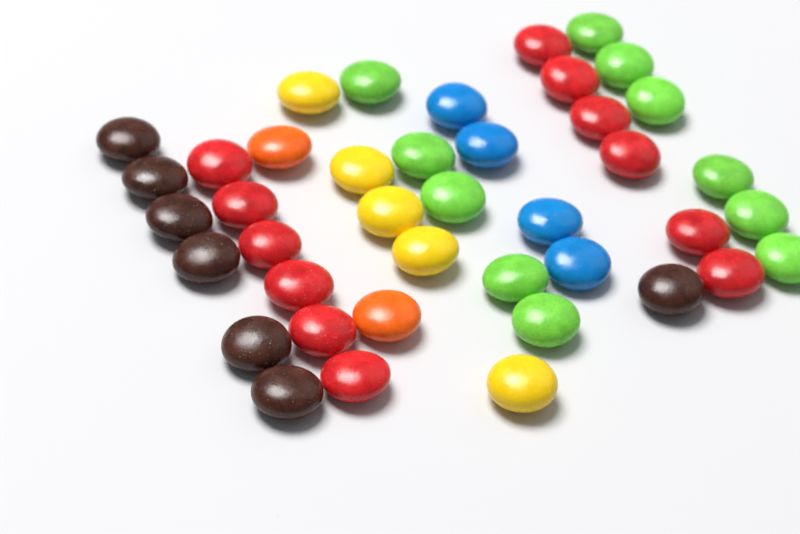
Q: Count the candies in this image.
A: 41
